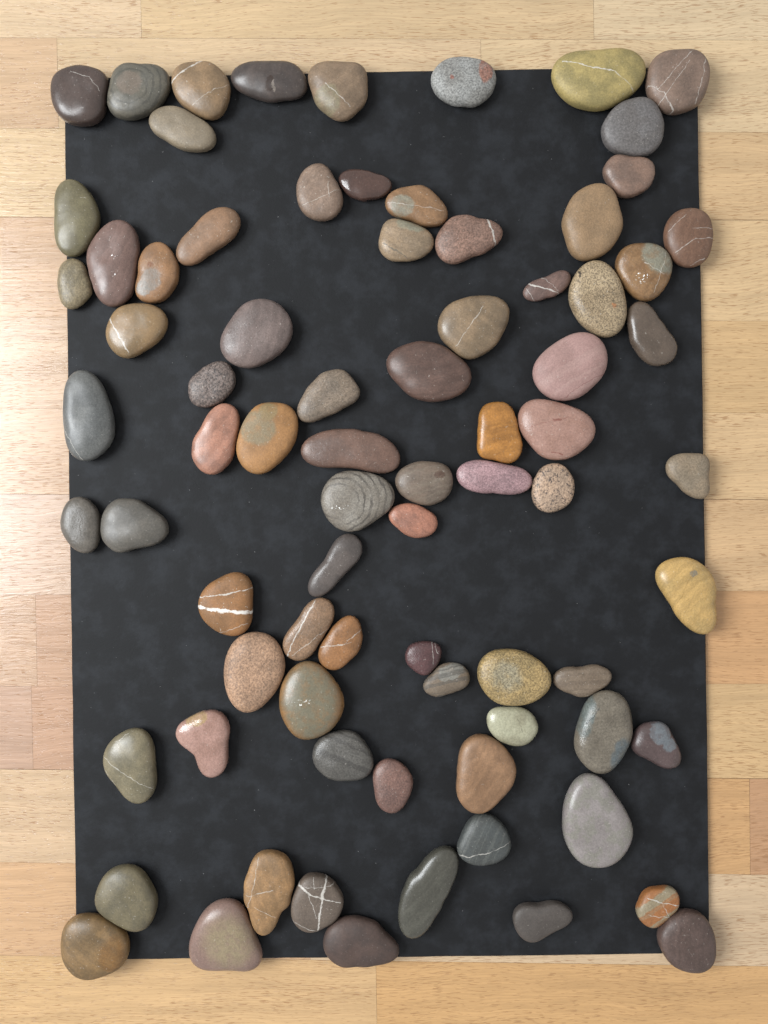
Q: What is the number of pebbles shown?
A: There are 79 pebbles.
